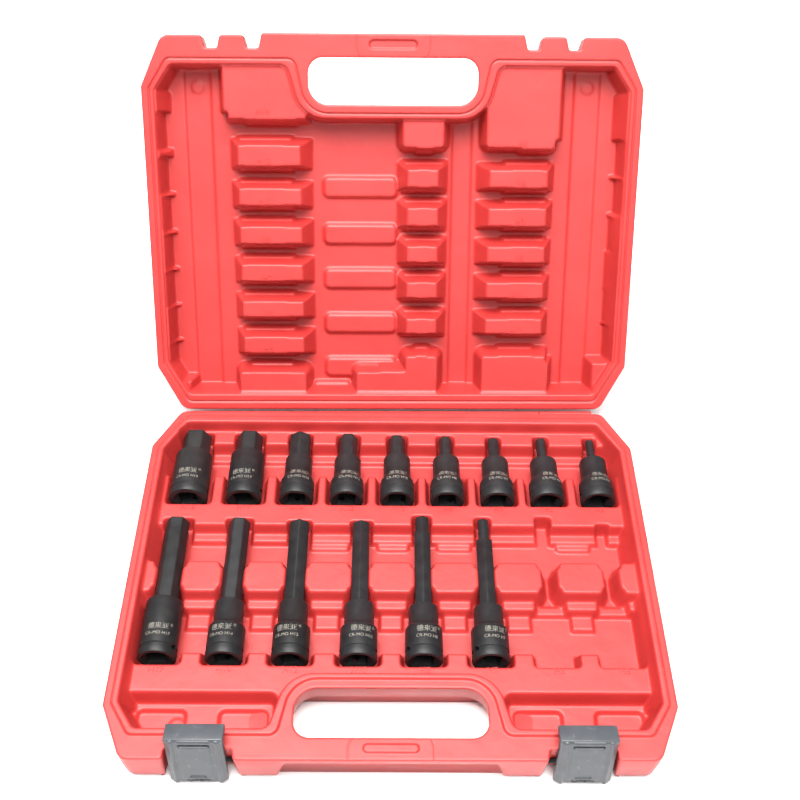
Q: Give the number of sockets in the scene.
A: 15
